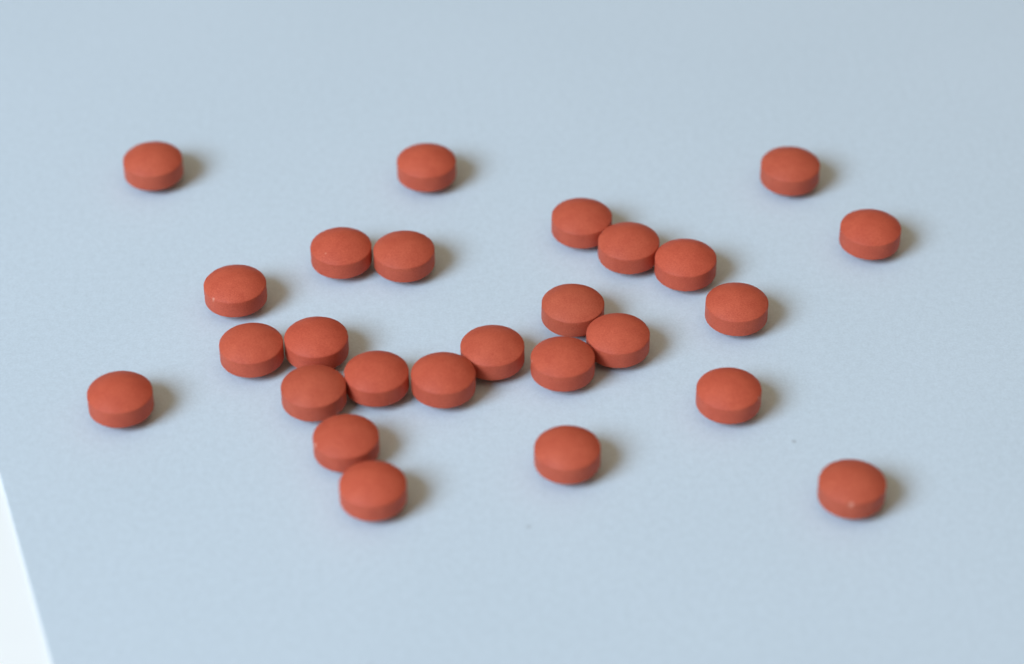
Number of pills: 26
